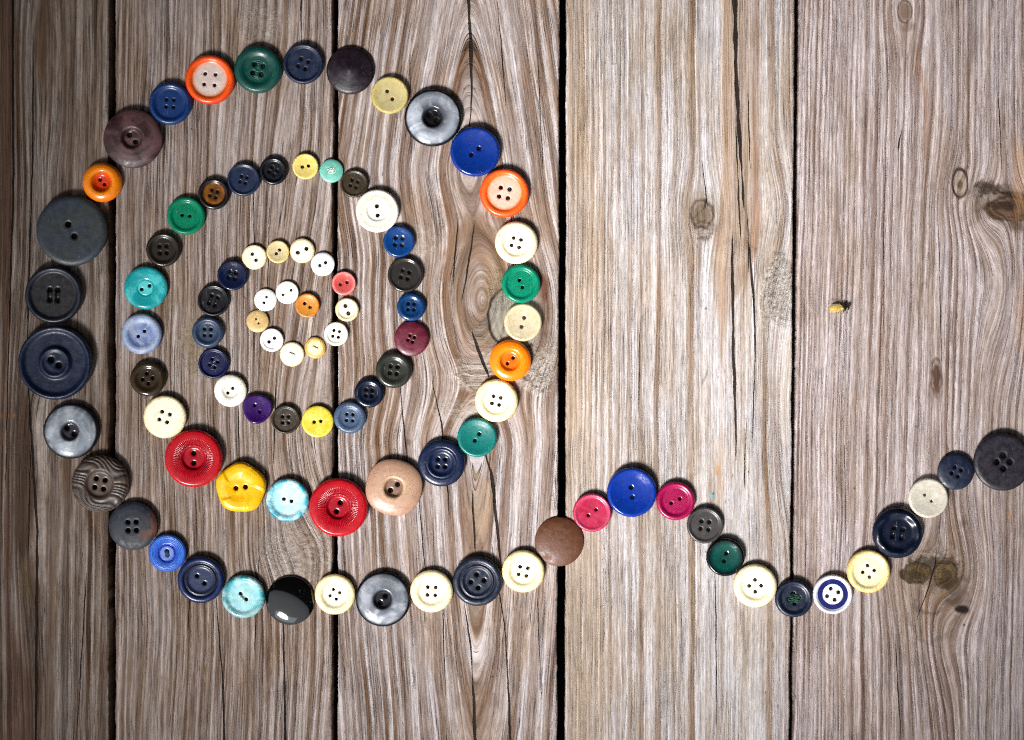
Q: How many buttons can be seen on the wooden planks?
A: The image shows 94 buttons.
